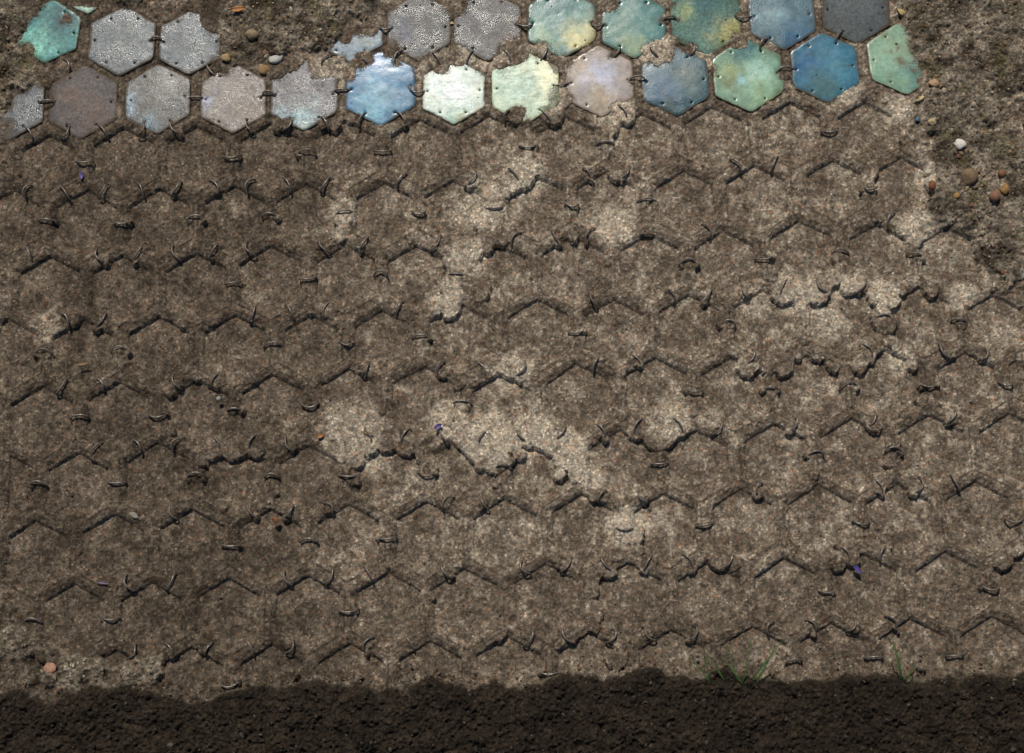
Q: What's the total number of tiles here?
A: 25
